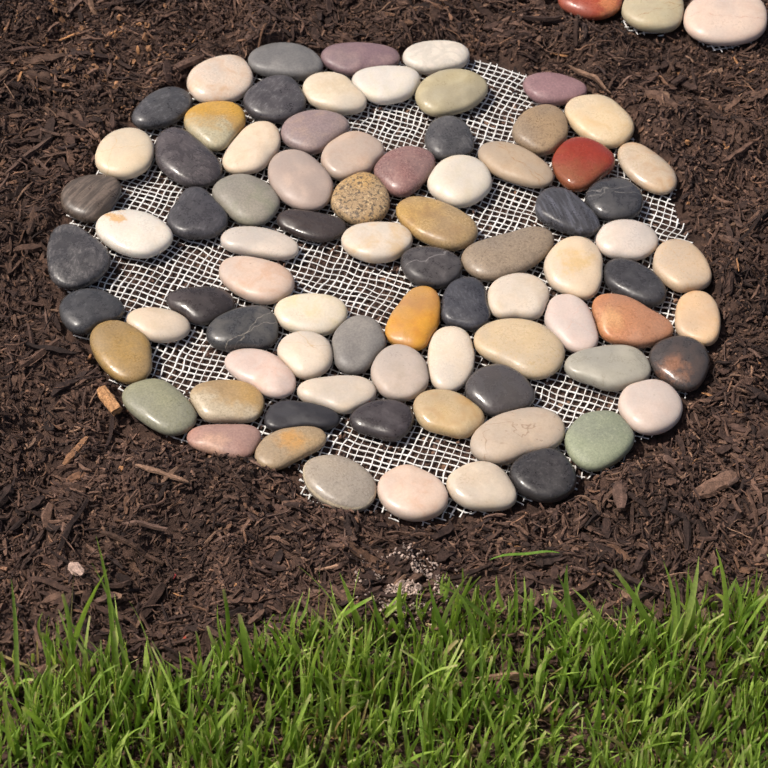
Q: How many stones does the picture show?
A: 83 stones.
